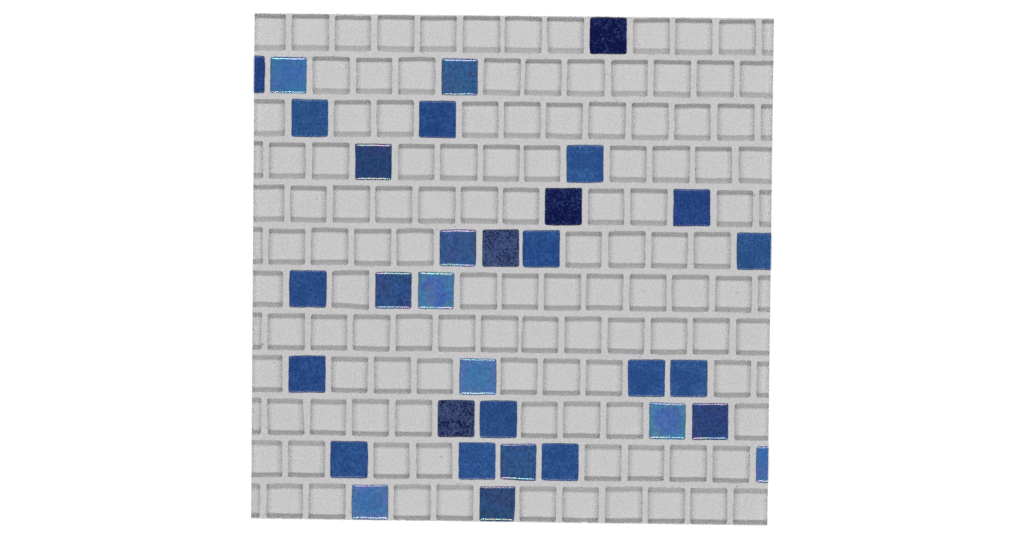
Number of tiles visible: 32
